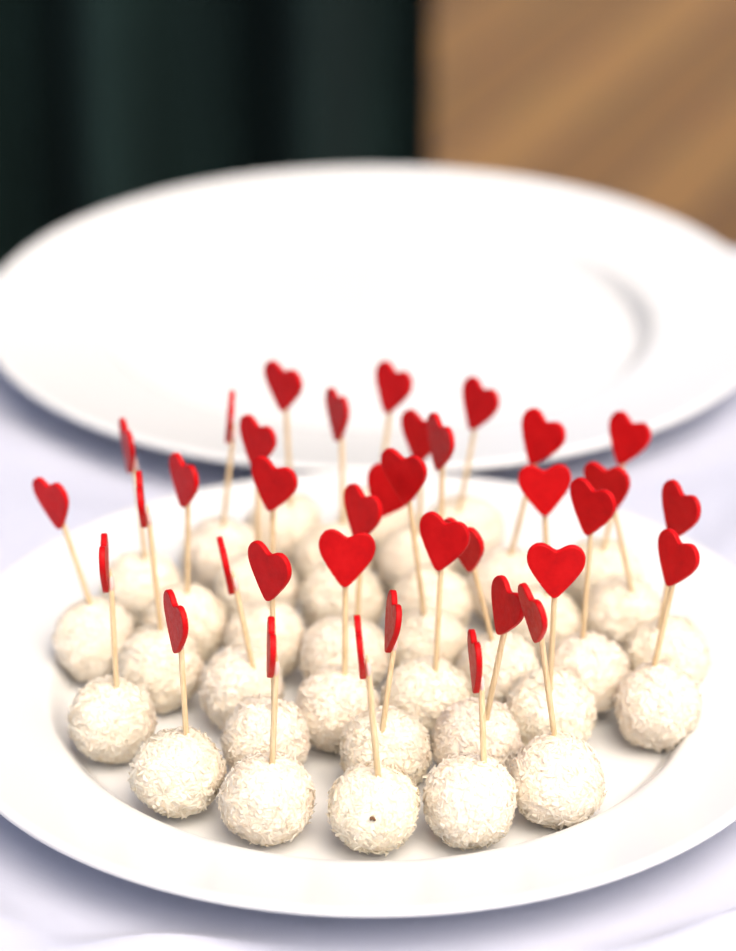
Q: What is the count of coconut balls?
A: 37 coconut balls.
